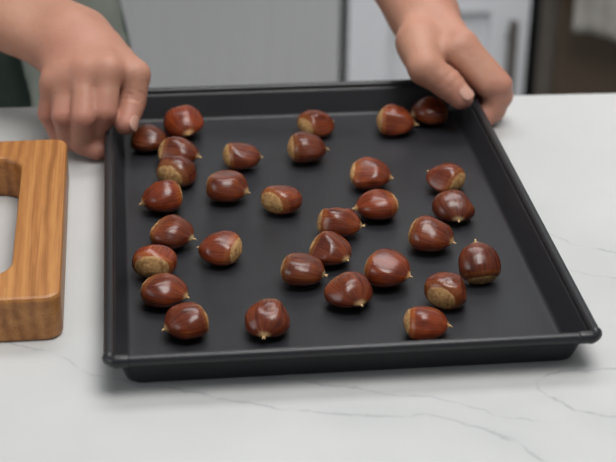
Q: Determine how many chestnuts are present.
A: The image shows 31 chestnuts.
